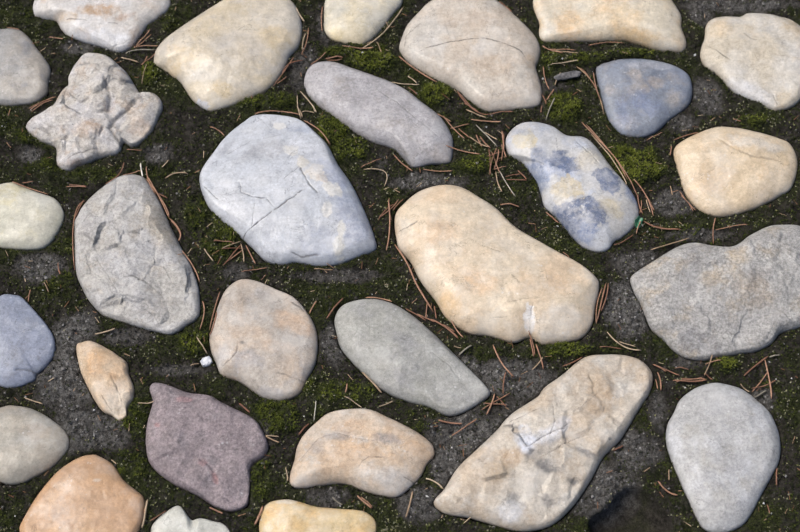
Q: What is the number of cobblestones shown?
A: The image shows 29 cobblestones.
